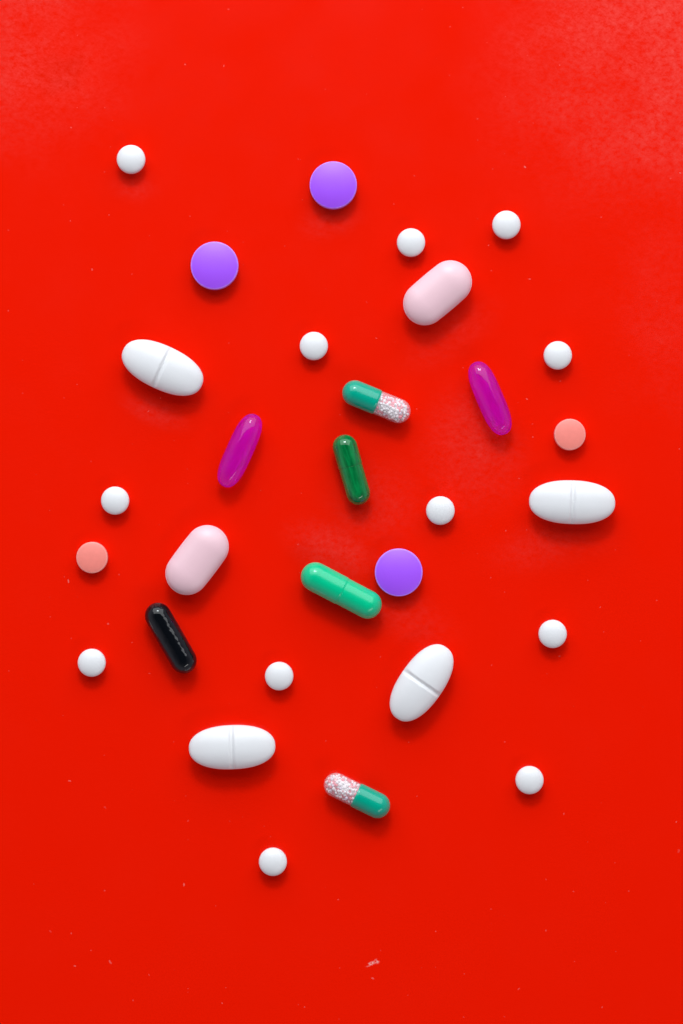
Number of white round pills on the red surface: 12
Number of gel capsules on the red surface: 7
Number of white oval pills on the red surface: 4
